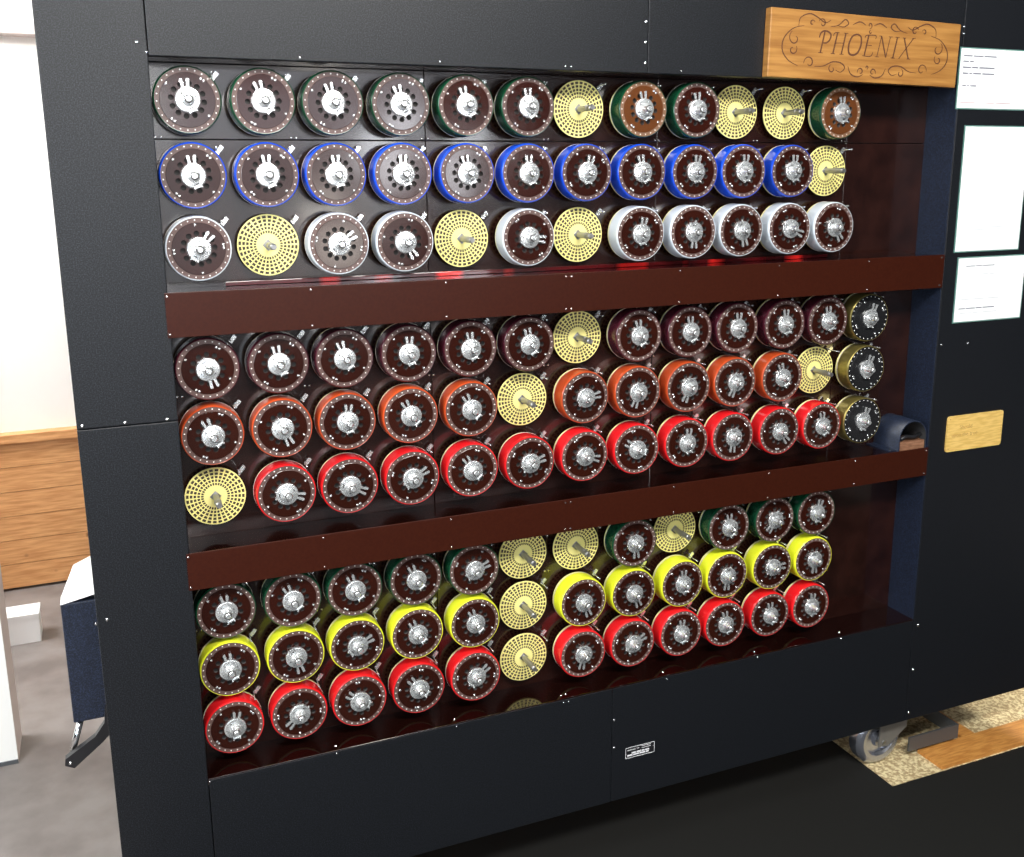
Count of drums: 95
